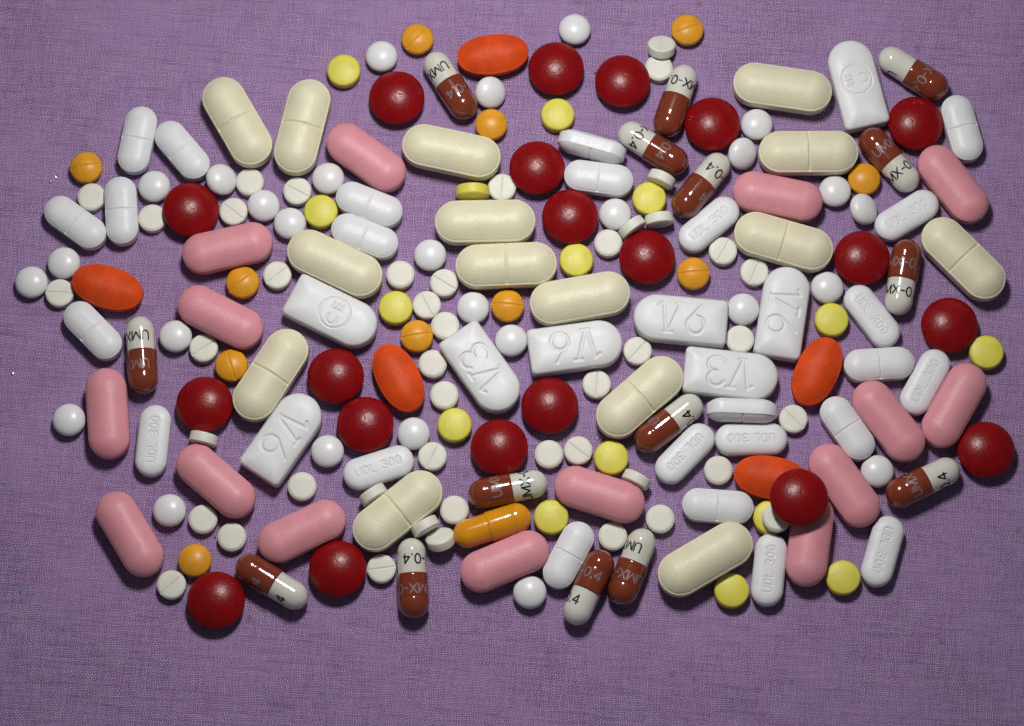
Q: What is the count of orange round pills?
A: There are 11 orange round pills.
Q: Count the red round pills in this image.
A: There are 20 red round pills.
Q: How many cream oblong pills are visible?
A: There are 15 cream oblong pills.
